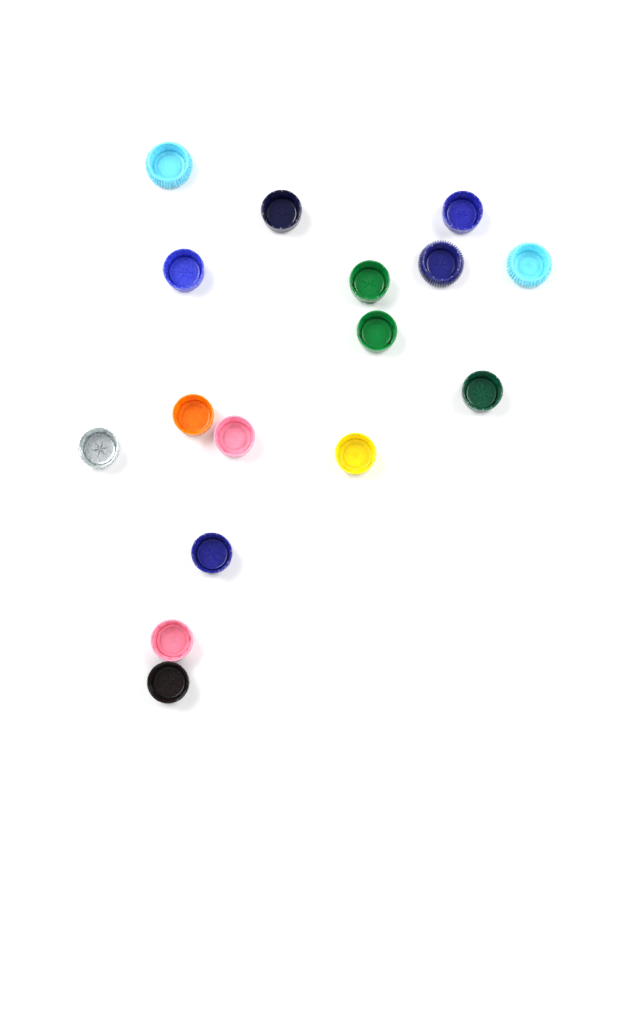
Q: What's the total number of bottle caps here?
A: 16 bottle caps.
